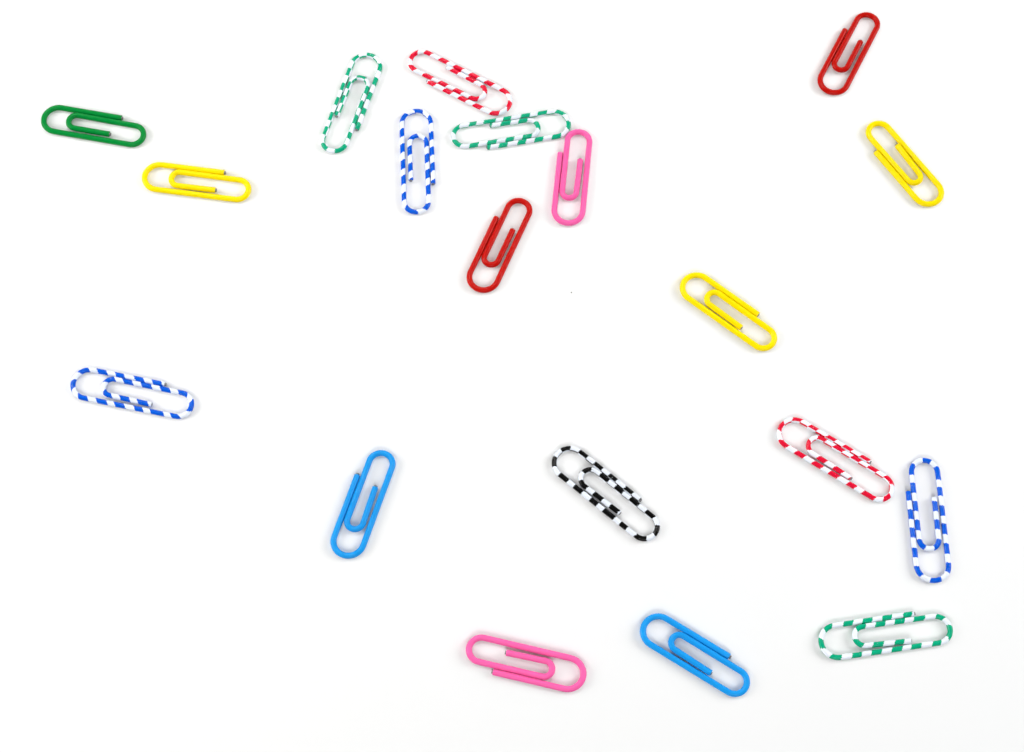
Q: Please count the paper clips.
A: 19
